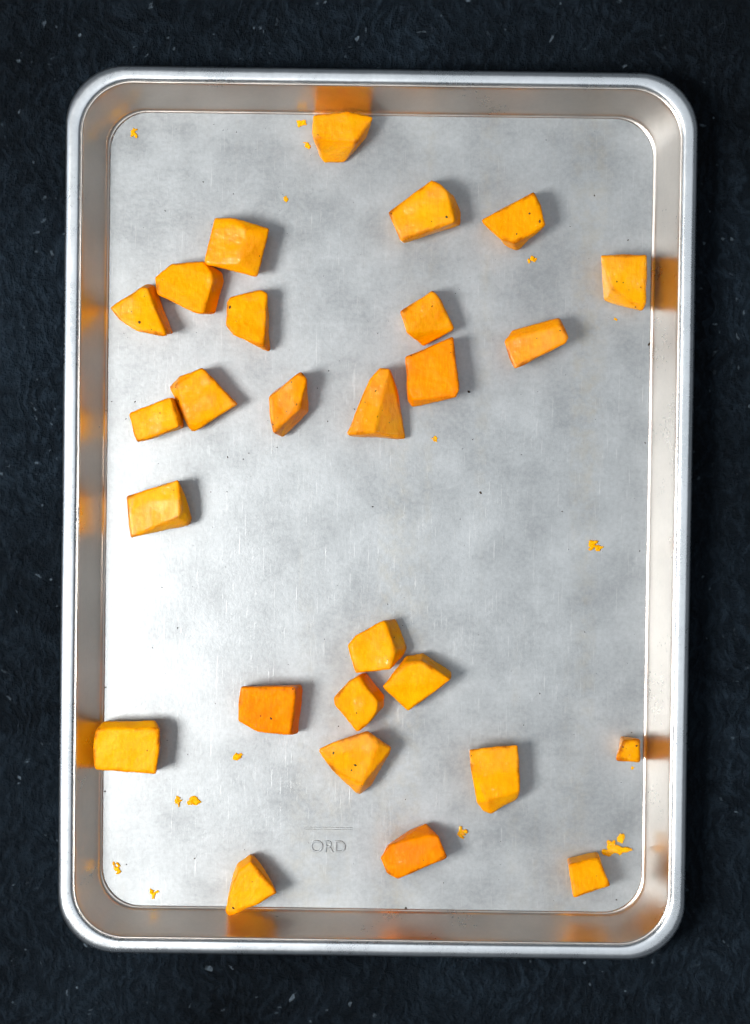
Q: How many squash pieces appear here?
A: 27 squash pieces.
